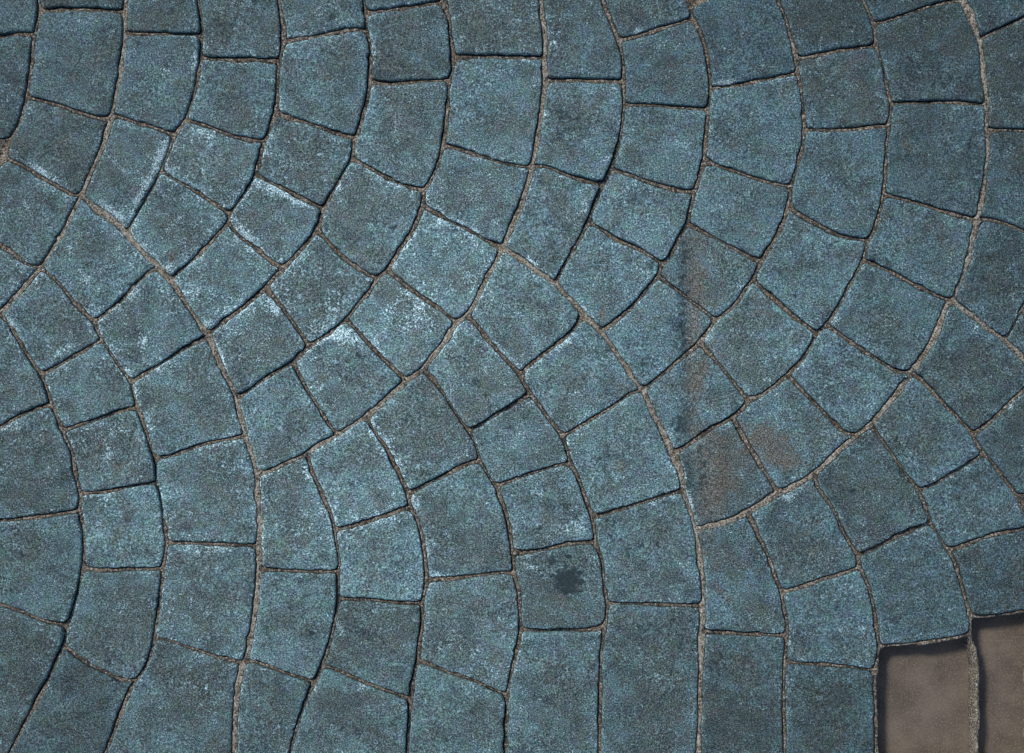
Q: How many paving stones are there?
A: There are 113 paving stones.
